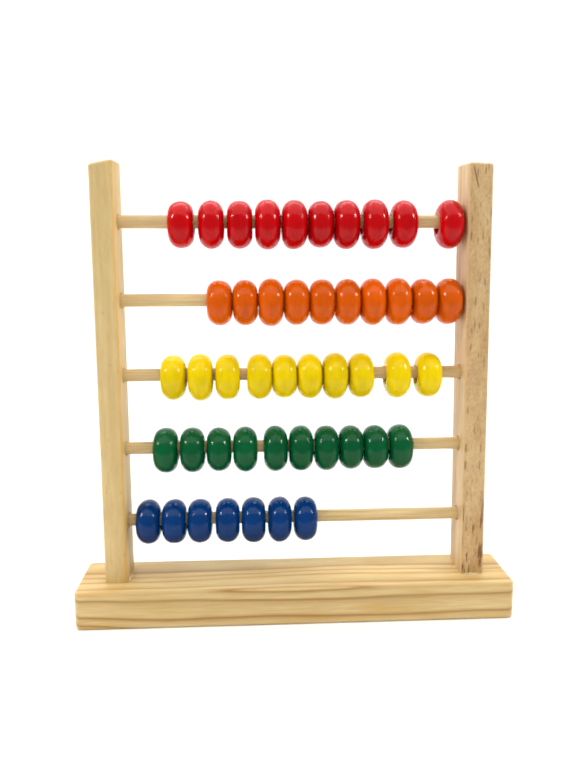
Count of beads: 47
